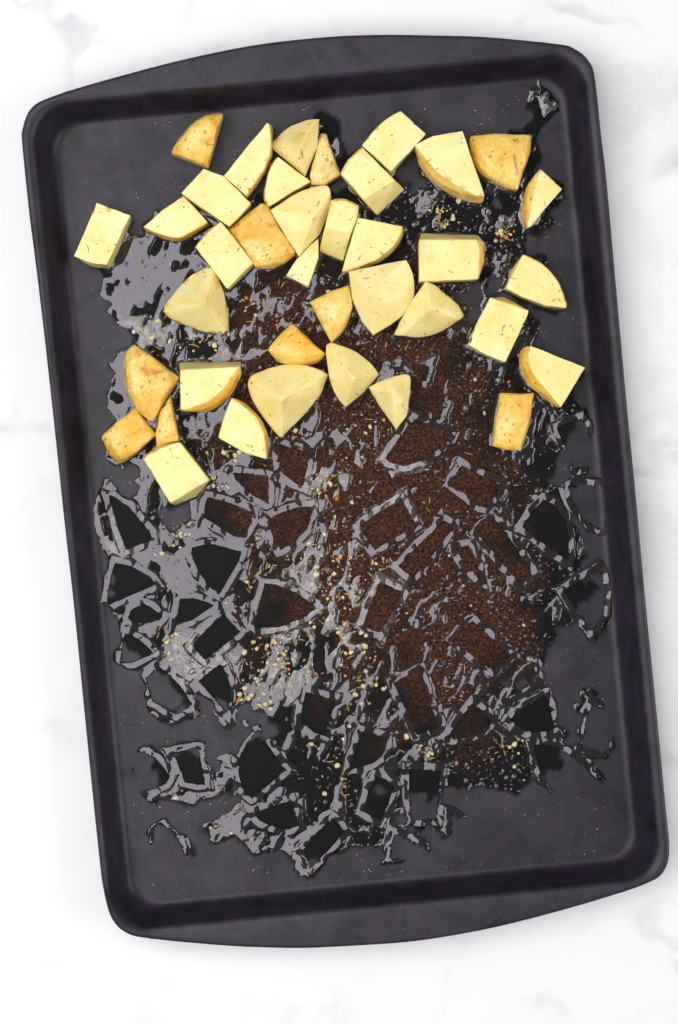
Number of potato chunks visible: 38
